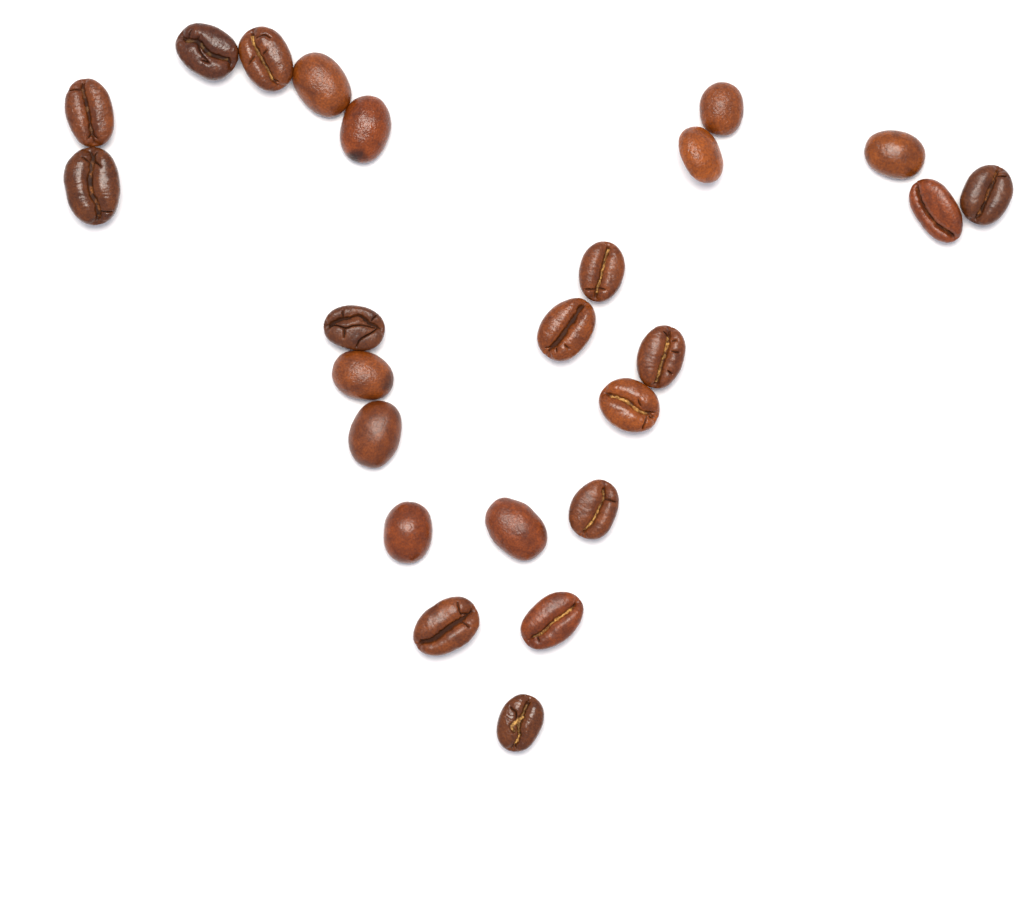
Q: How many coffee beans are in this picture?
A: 24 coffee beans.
